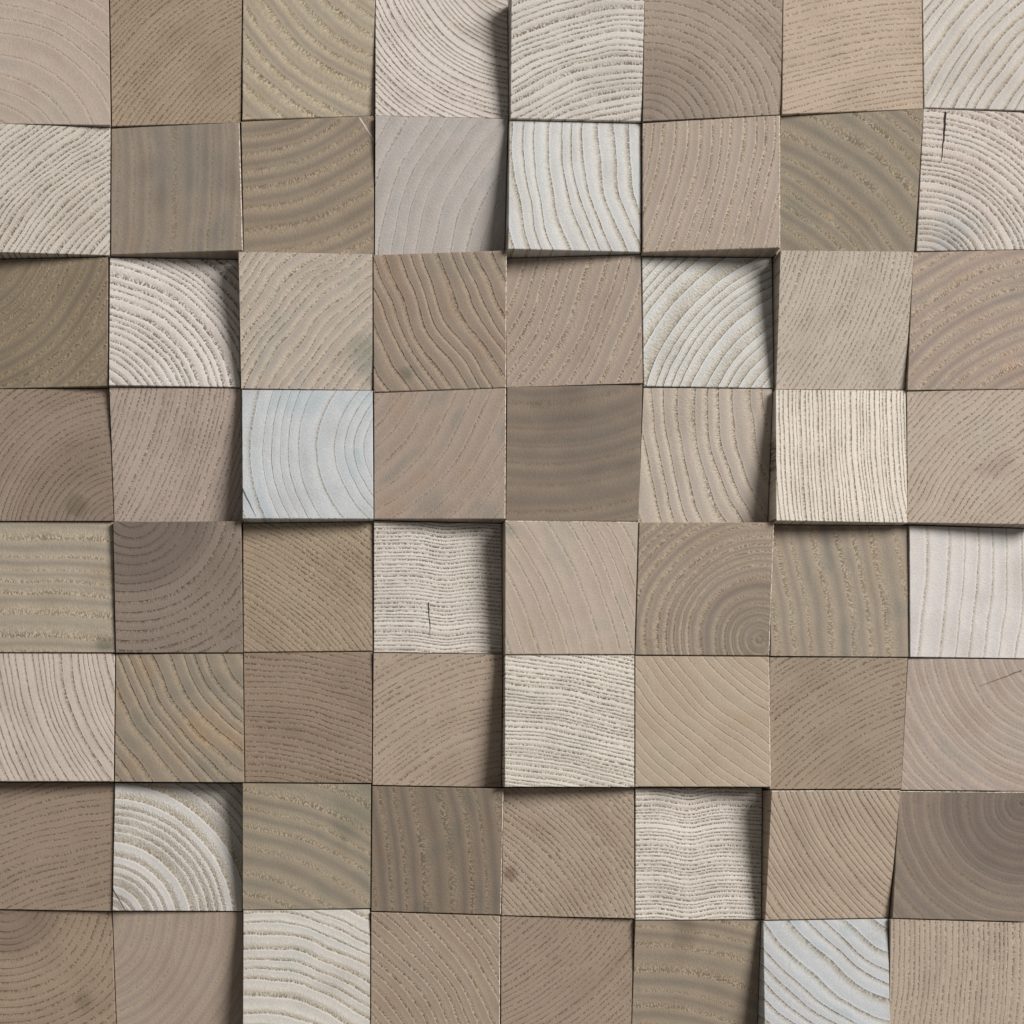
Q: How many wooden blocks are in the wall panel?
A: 64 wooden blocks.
